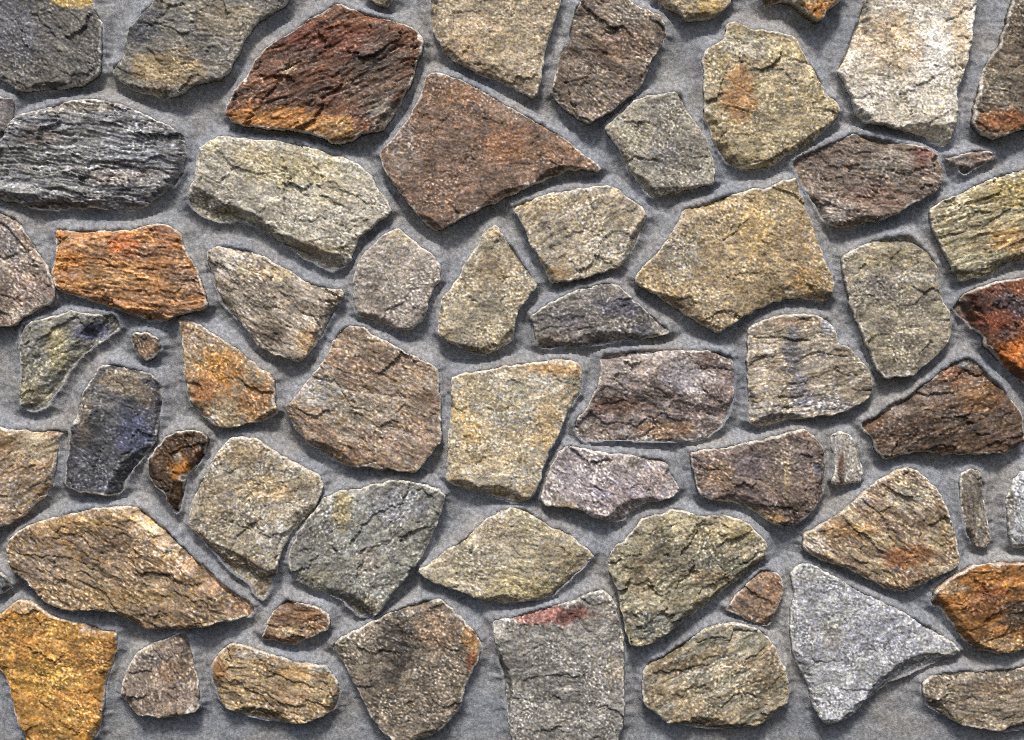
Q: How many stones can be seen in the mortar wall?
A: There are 63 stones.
